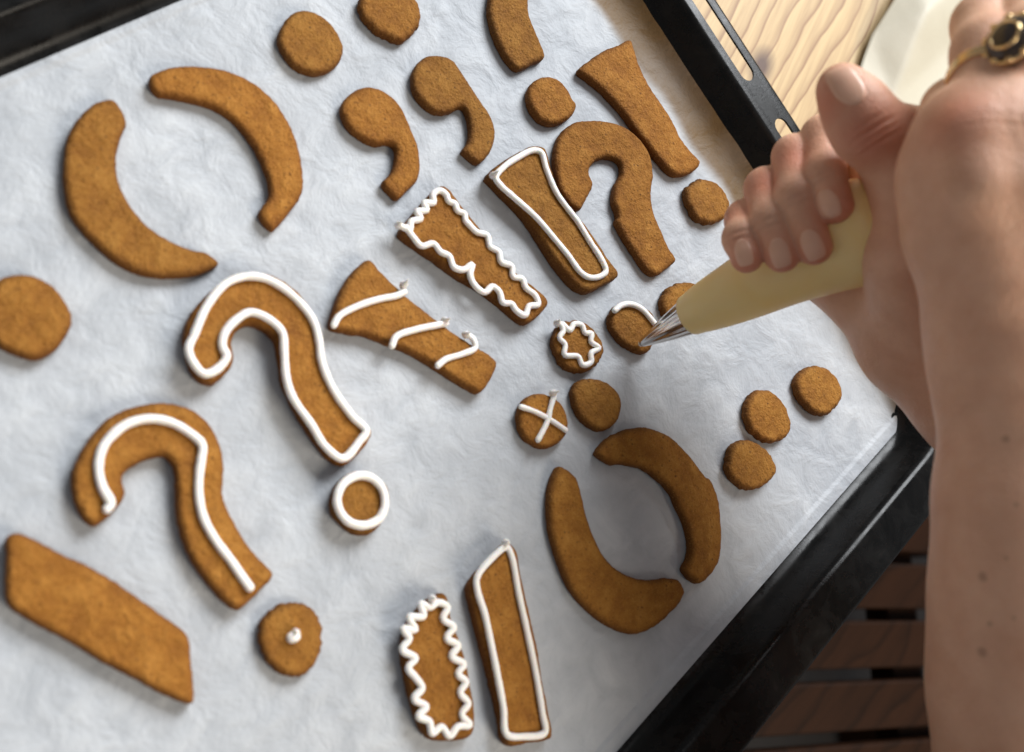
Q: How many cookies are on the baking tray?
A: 32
